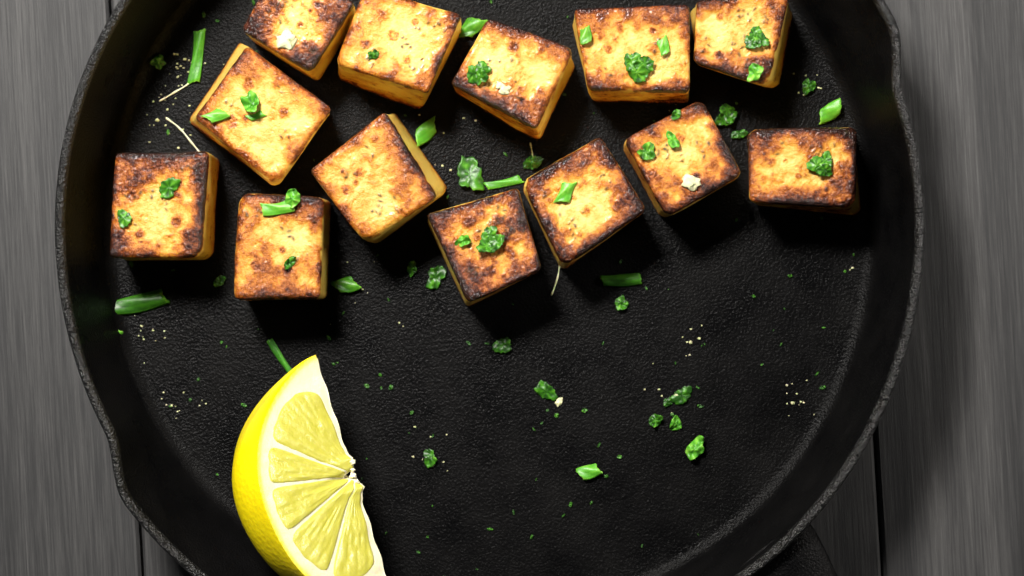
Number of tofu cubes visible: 13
